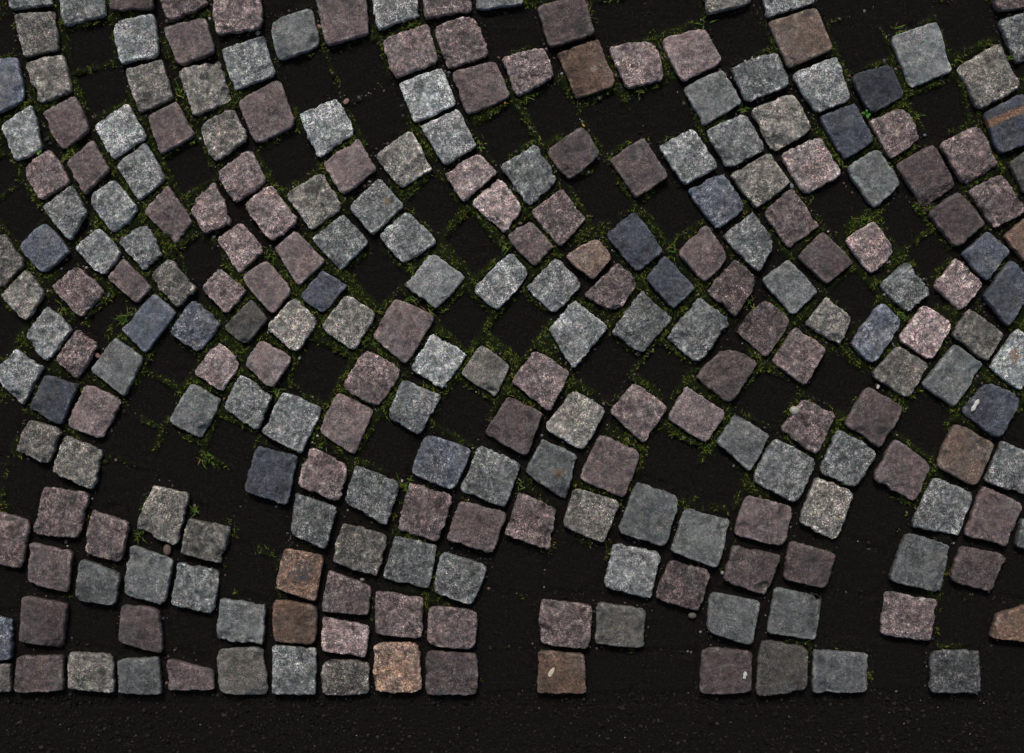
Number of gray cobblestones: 111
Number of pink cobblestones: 94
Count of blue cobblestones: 19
